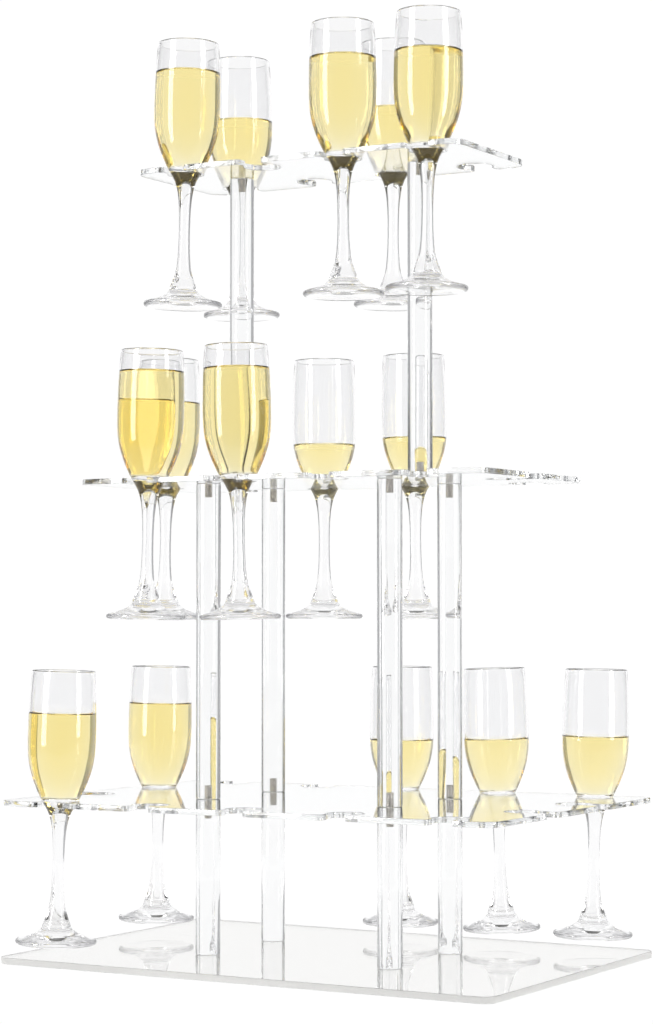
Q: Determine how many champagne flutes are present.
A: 15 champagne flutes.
